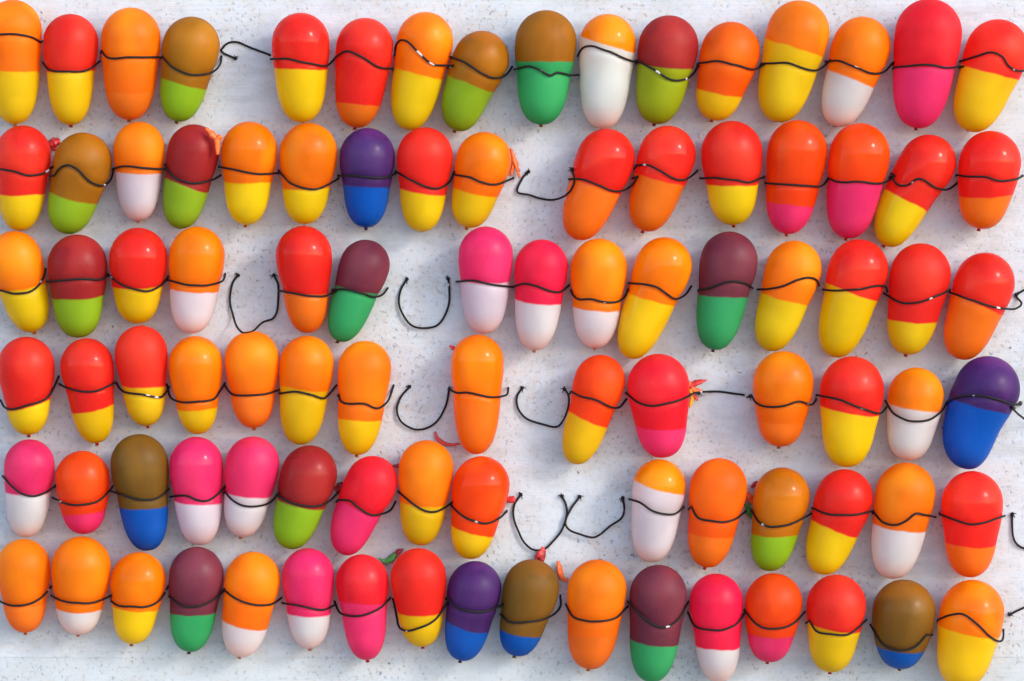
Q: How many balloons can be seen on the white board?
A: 93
